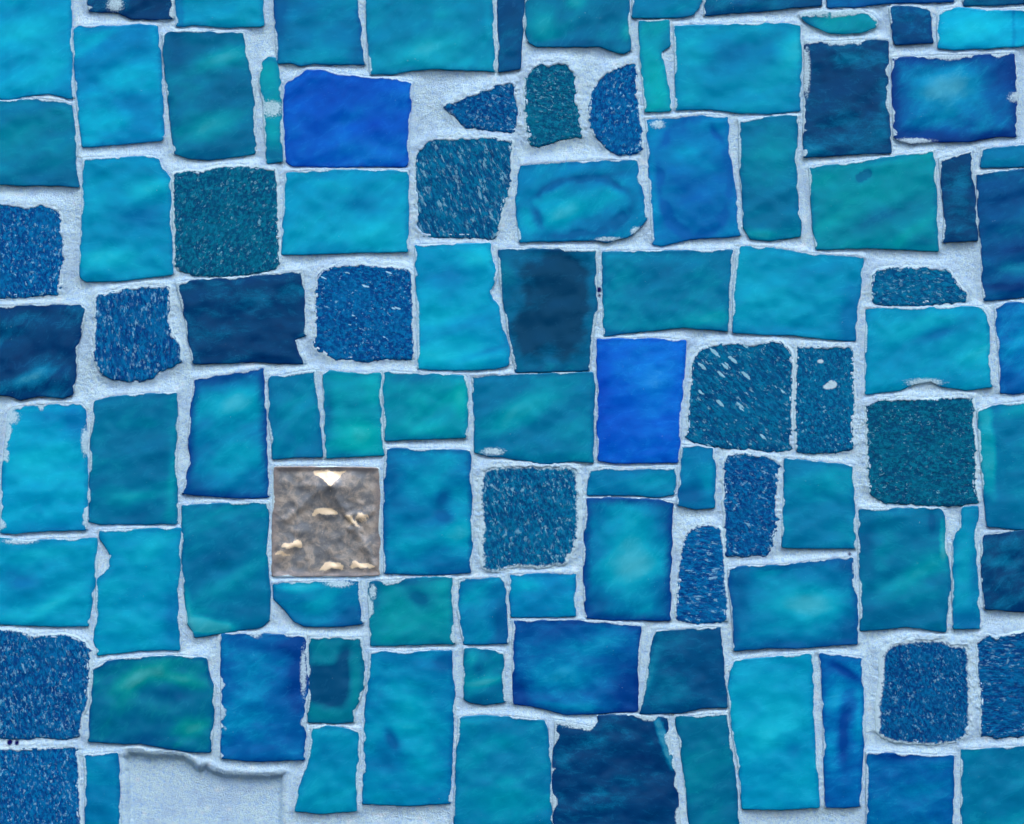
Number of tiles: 101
